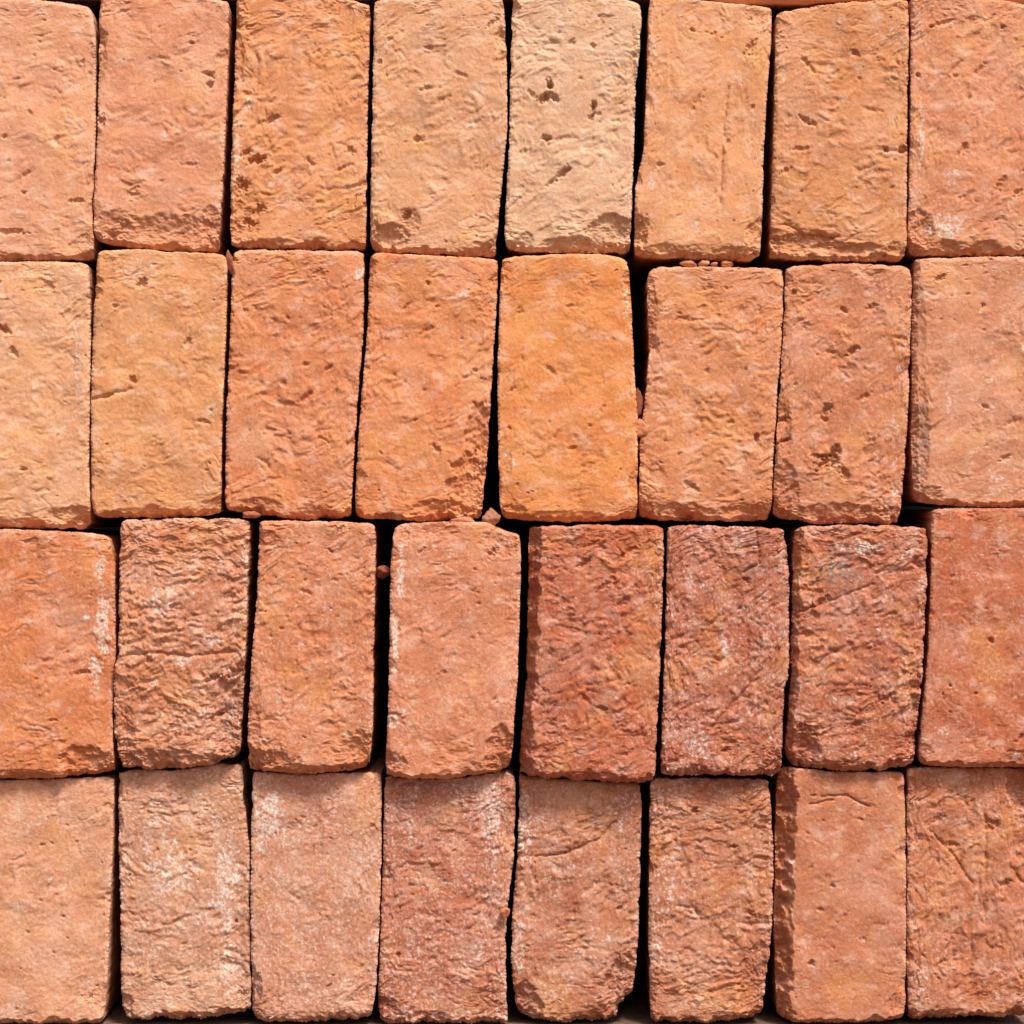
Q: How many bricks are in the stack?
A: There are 32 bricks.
